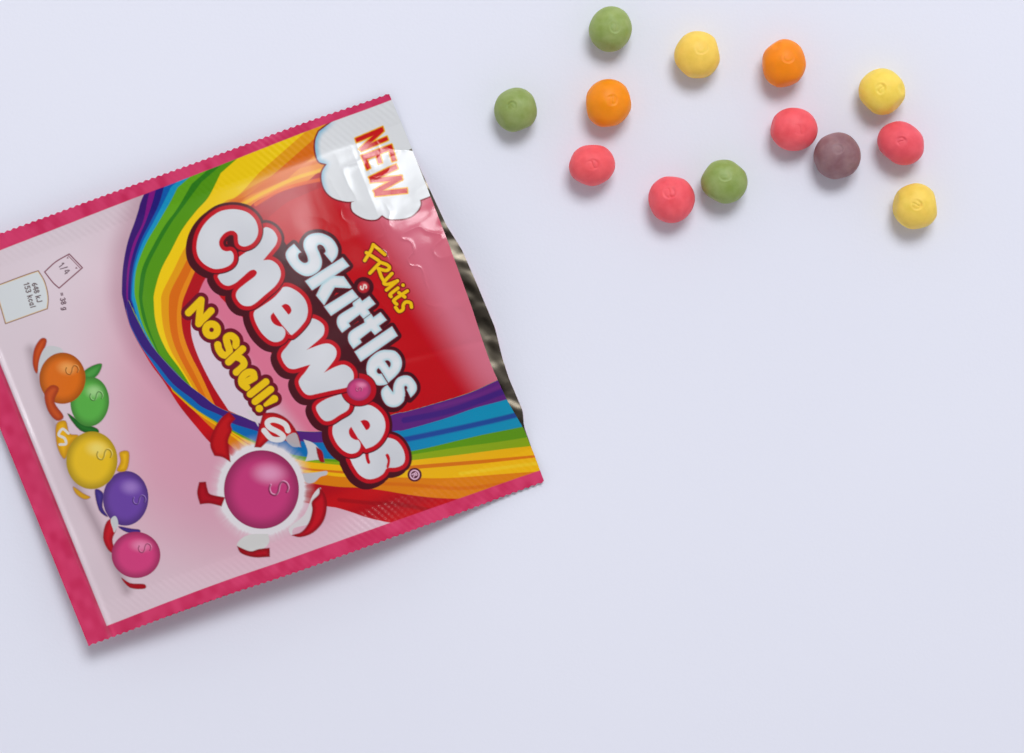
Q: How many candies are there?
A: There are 13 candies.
